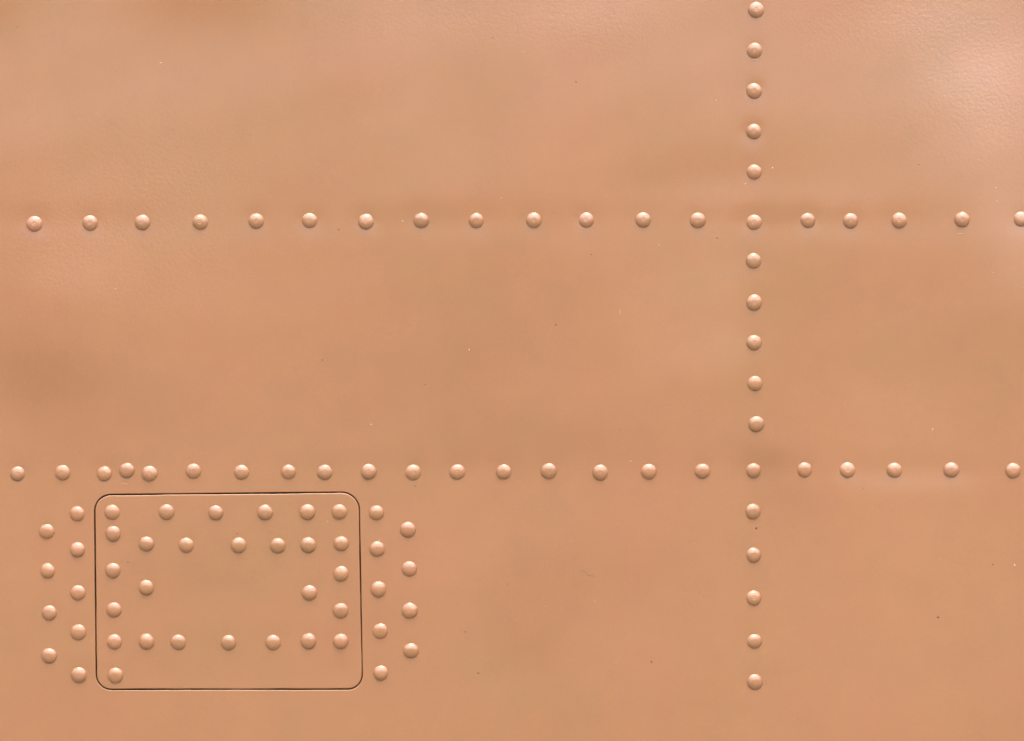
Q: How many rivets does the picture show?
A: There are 102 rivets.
